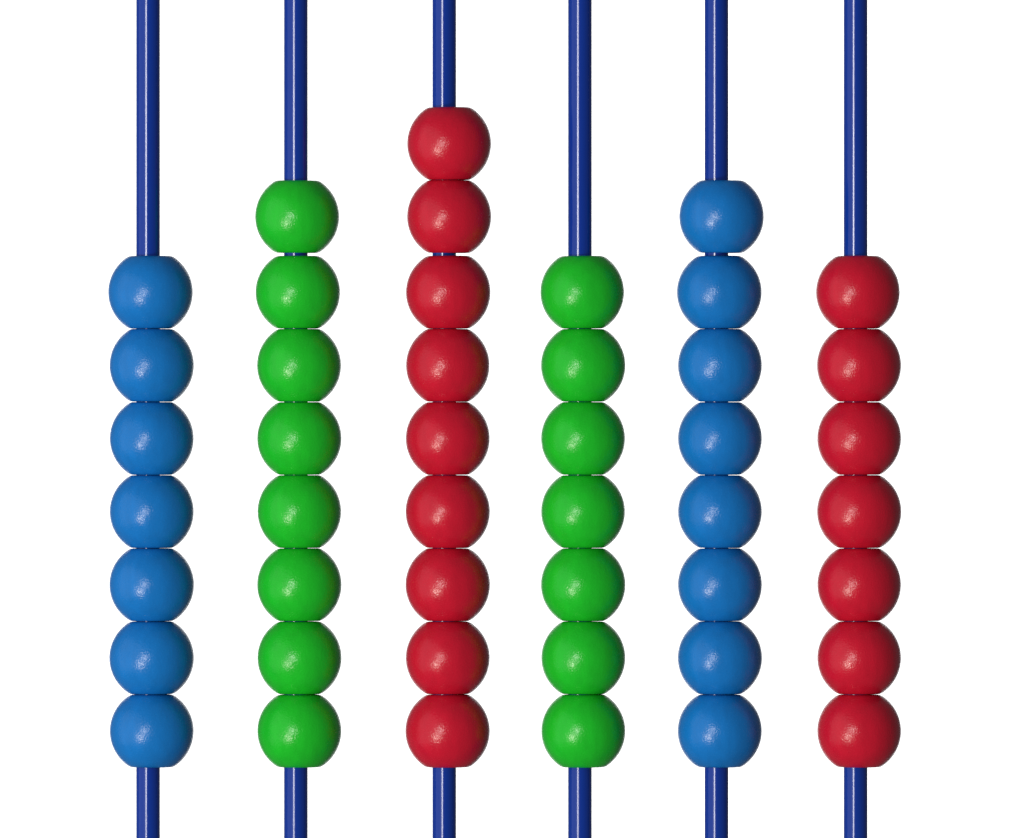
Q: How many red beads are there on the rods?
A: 16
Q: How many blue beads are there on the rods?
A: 15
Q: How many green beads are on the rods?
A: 15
